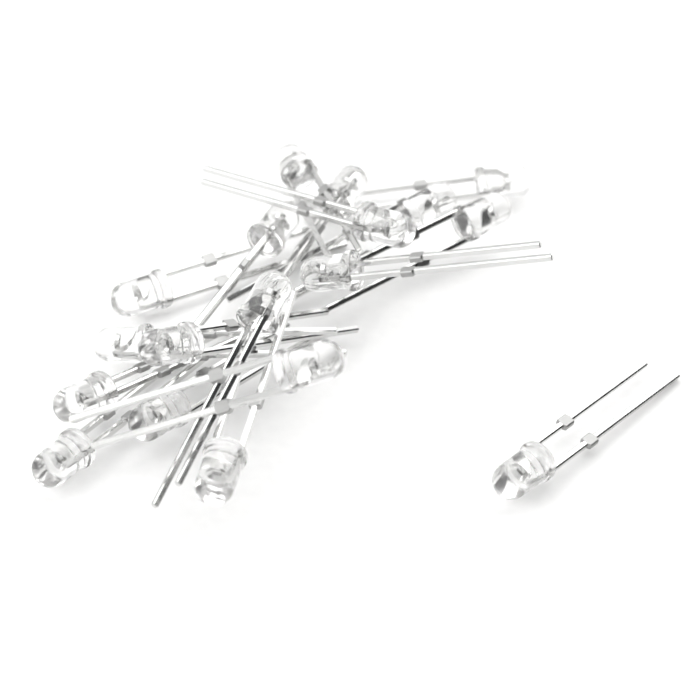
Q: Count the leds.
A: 18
